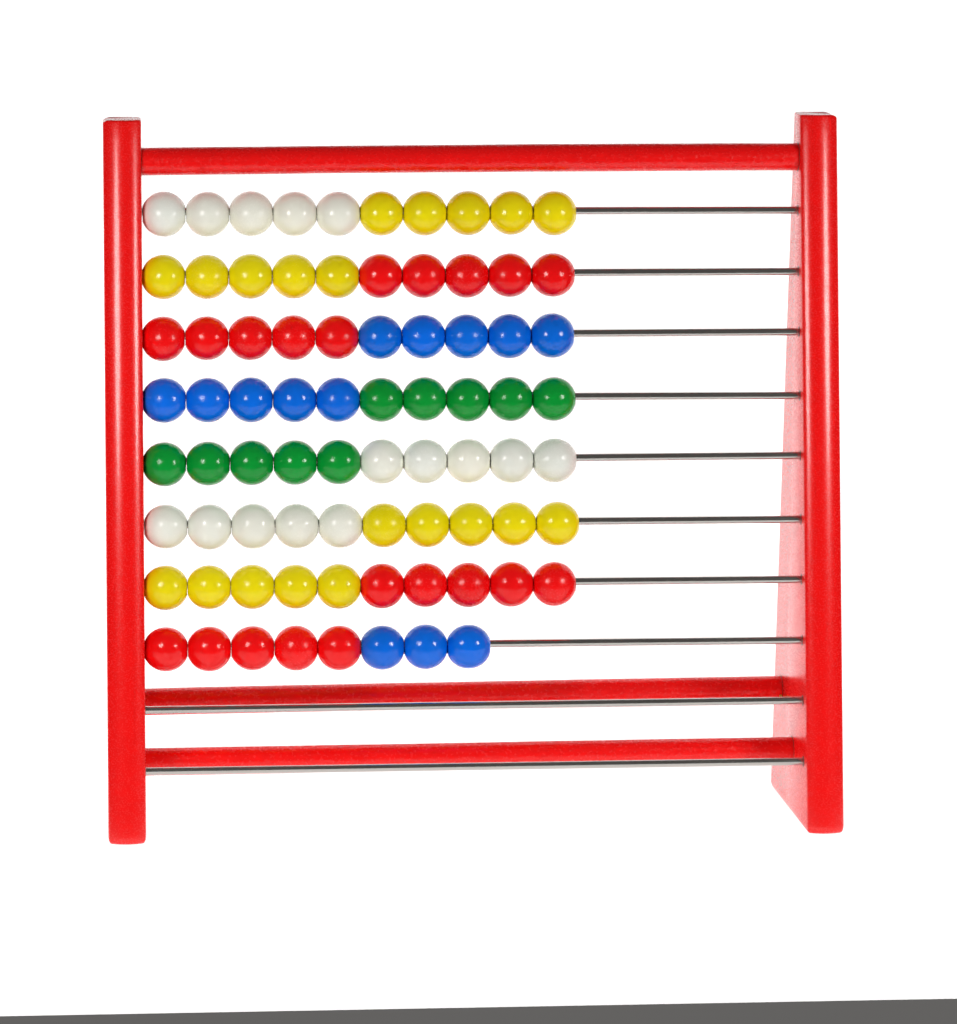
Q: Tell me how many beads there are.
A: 78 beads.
